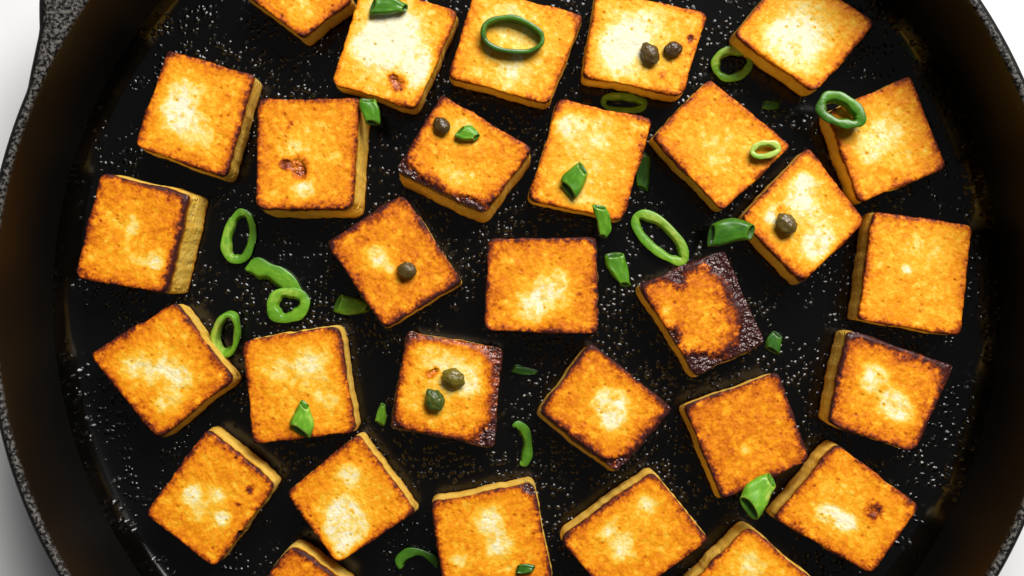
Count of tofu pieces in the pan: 30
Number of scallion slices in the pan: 28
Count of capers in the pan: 7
